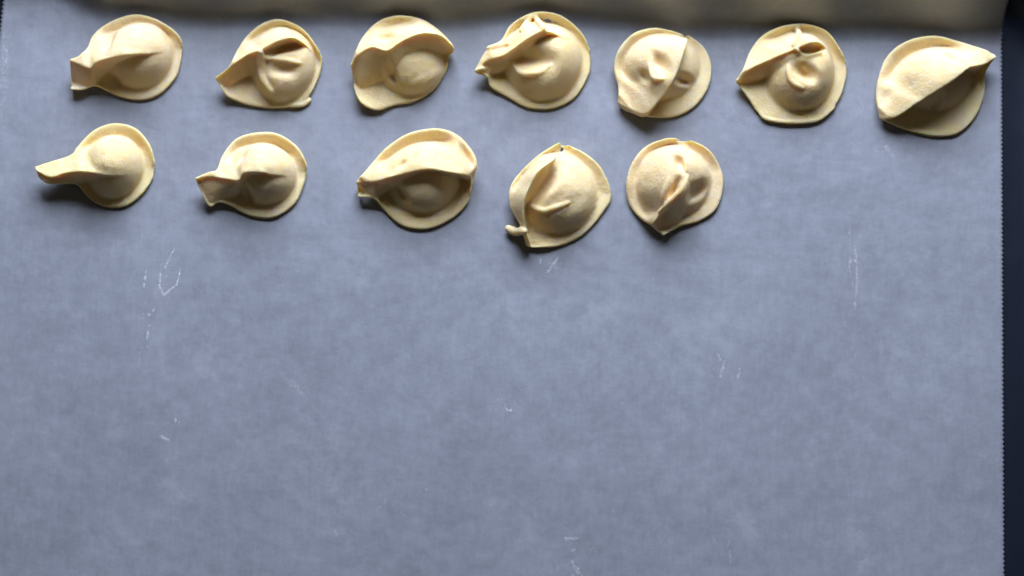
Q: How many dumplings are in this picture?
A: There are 12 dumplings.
